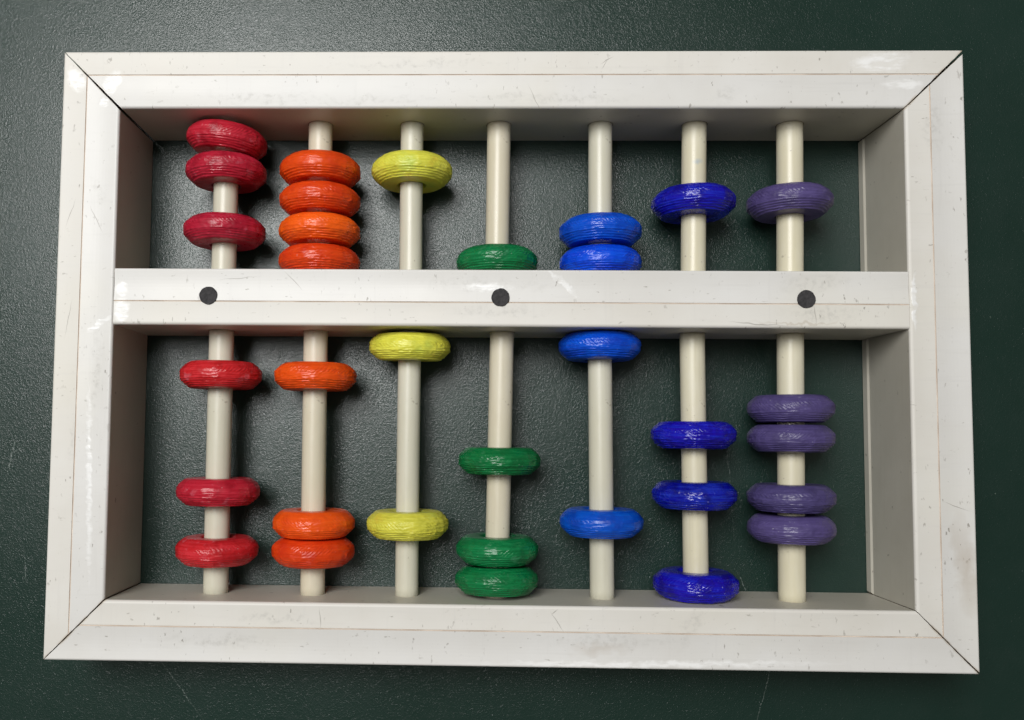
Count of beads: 33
